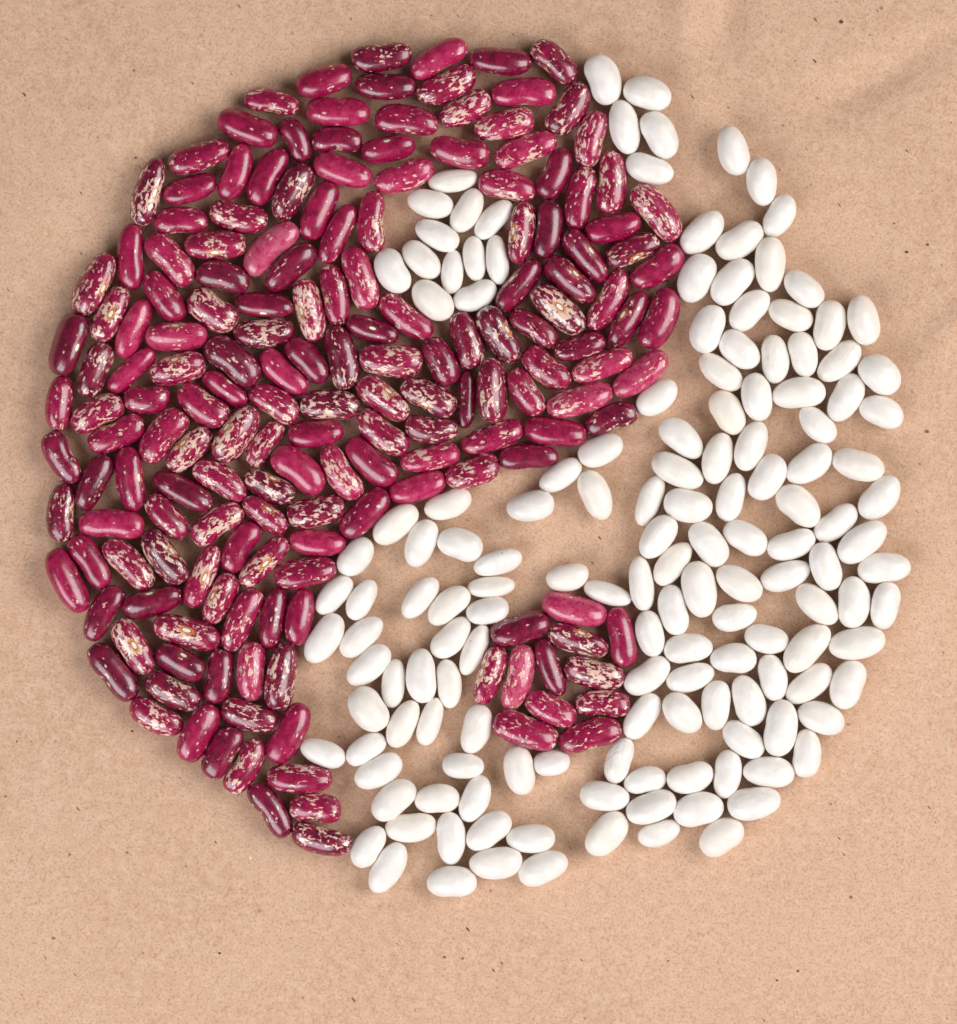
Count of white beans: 153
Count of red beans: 176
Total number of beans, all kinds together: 329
